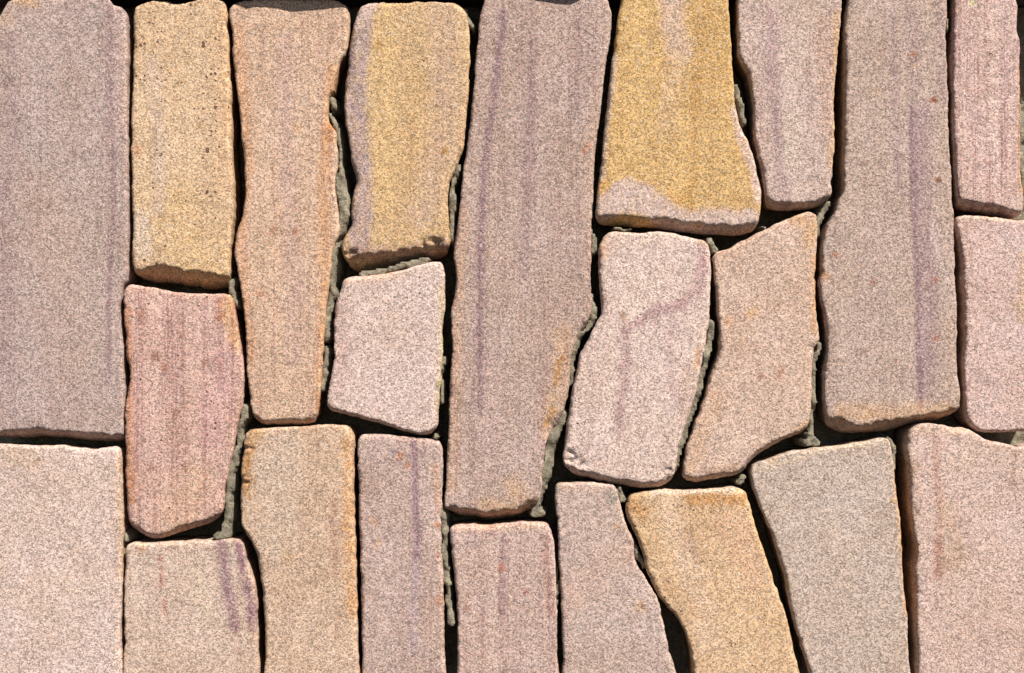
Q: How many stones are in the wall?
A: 23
